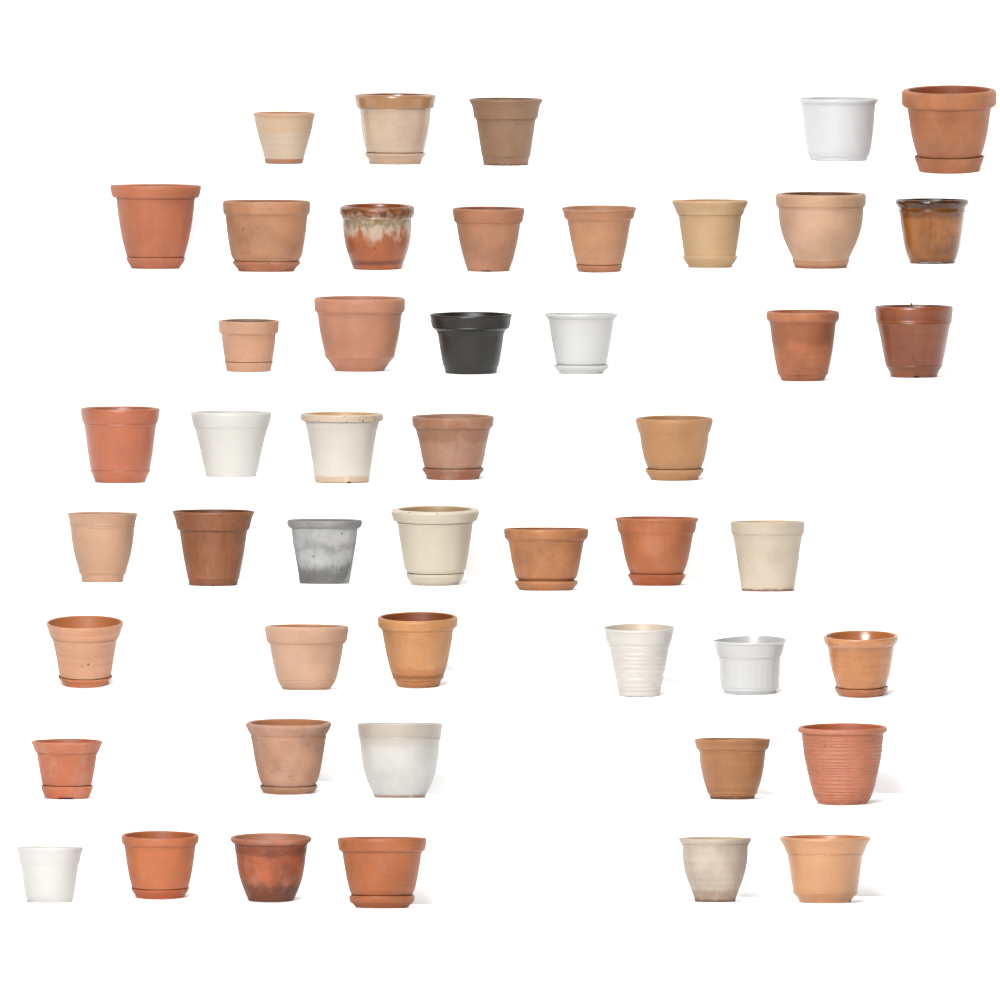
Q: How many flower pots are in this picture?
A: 48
